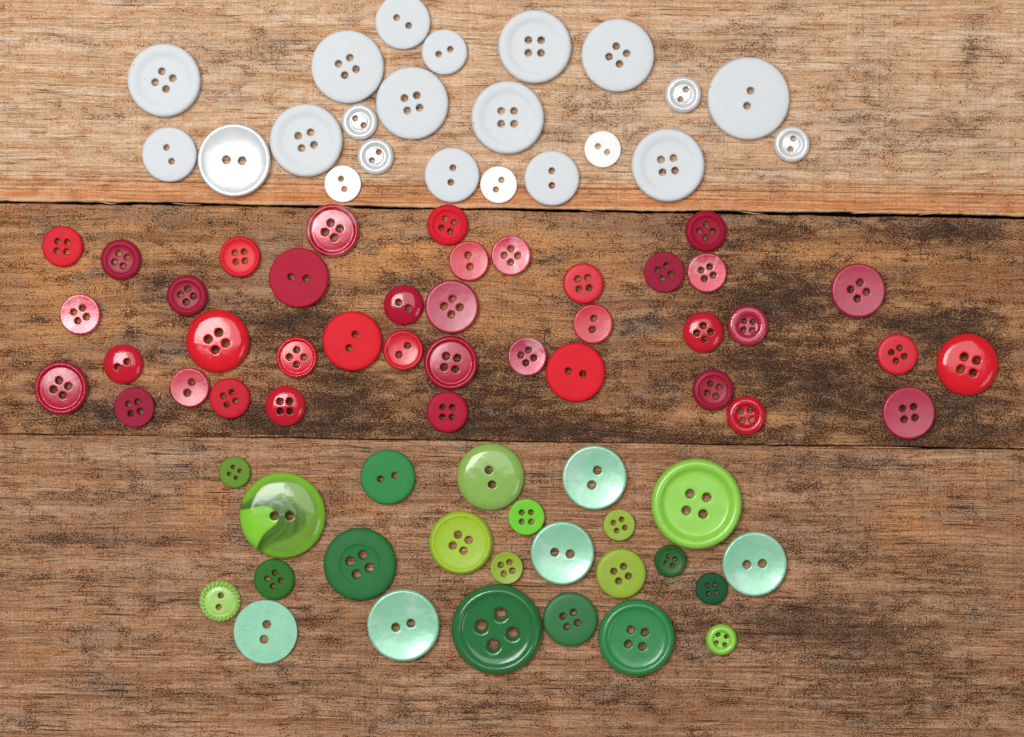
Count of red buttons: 39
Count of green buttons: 24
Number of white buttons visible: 22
